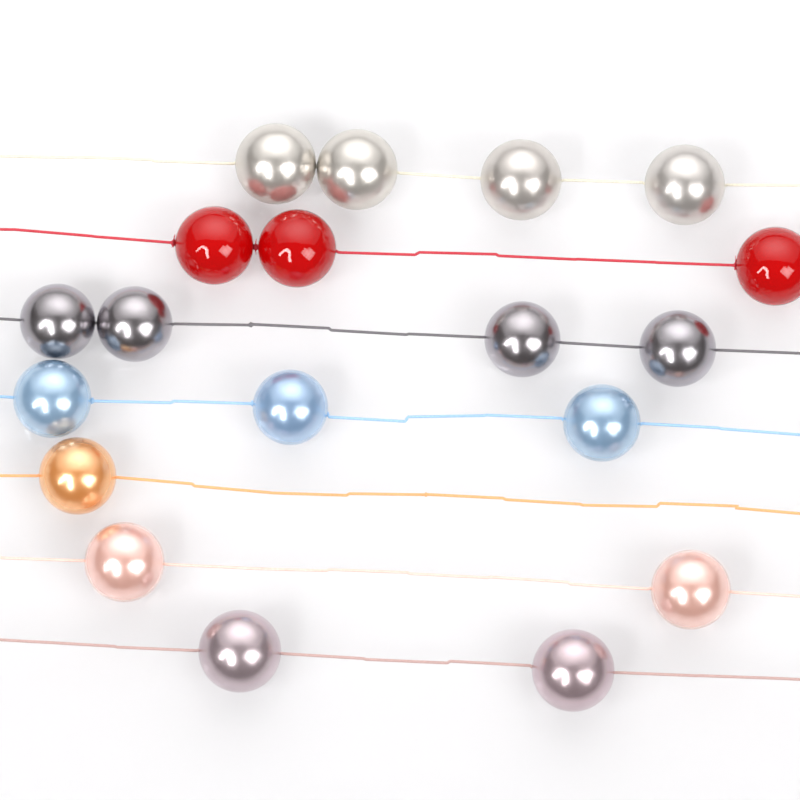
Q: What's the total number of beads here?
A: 19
